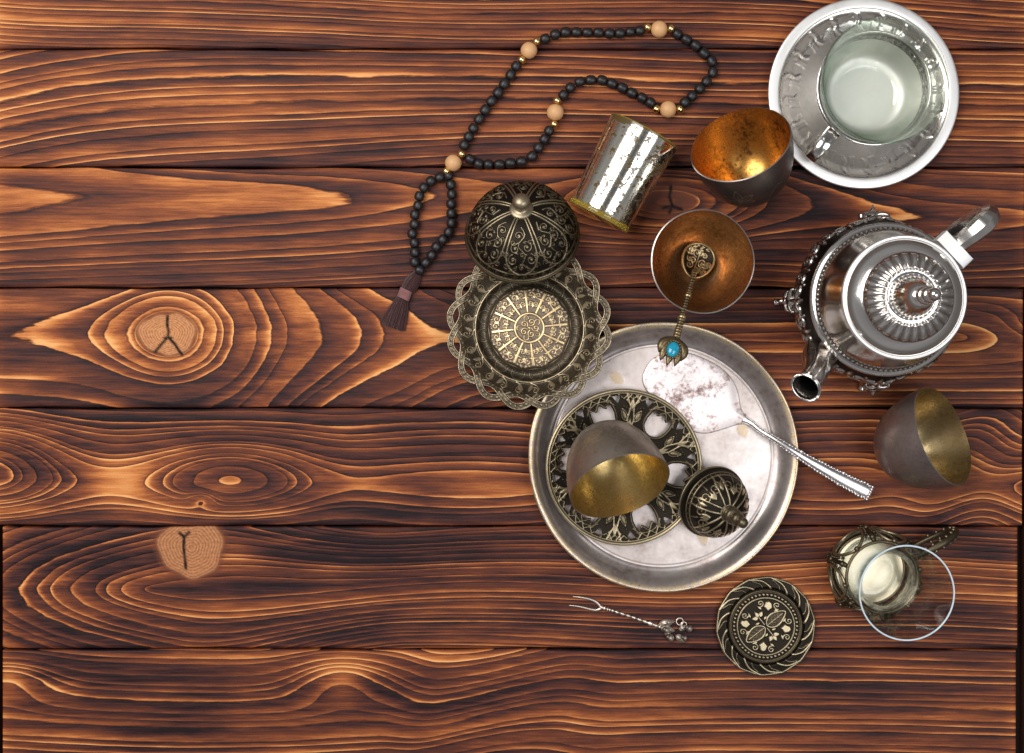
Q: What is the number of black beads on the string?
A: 73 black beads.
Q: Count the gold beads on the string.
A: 10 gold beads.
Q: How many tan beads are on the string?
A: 5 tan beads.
